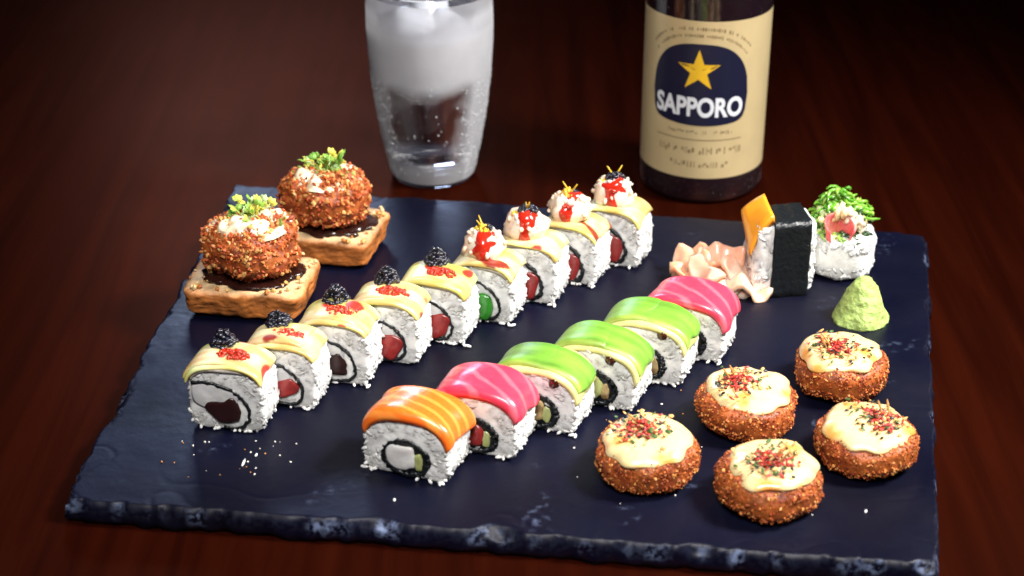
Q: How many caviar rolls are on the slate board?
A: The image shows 9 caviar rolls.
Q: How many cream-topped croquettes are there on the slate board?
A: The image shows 5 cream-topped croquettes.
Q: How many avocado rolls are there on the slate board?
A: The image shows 3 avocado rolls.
